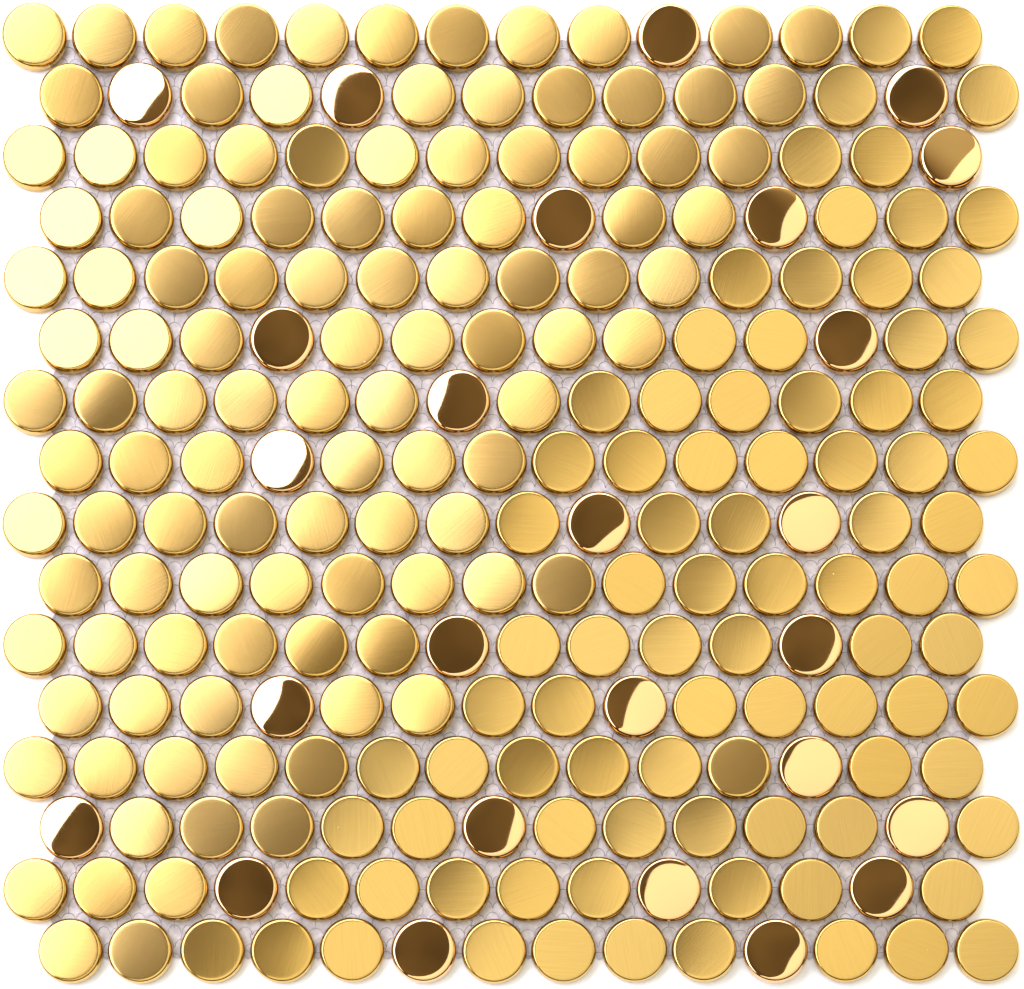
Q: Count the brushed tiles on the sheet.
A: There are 198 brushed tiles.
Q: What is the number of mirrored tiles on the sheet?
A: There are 26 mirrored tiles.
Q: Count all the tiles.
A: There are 224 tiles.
